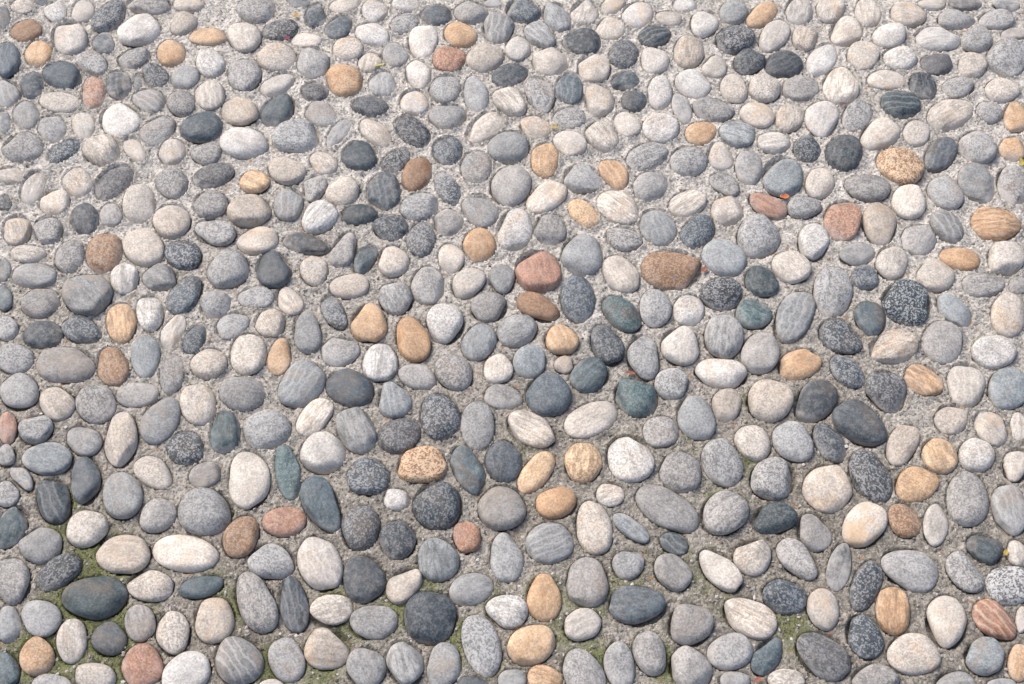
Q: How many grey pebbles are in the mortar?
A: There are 191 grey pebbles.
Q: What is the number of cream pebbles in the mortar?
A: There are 184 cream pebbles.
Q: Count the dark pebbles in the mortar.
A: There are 117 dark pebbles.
